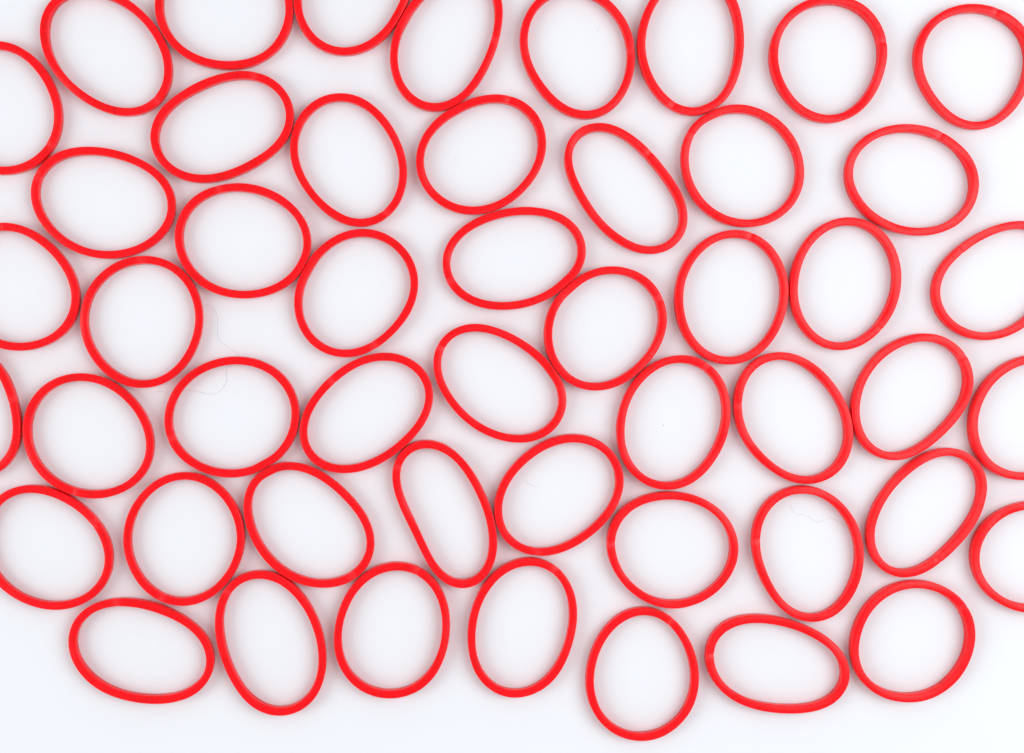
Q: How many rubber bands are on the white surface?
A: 50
